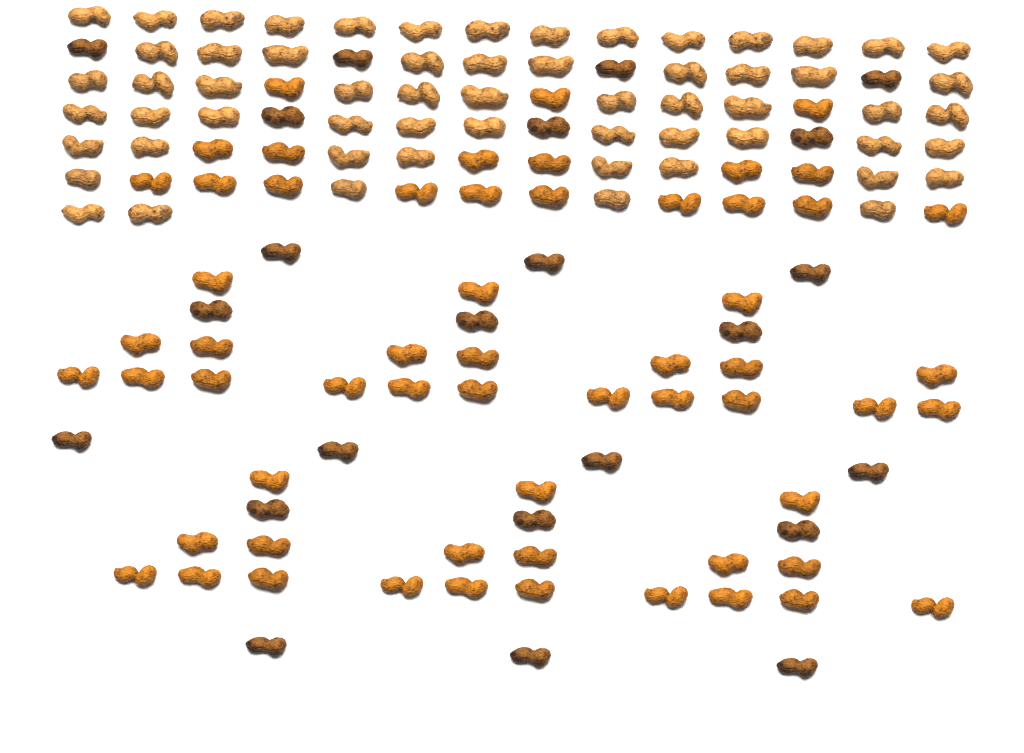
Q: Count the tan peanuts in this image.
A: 60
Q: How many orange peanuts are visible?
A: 59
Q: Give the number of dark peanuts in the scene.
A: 23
